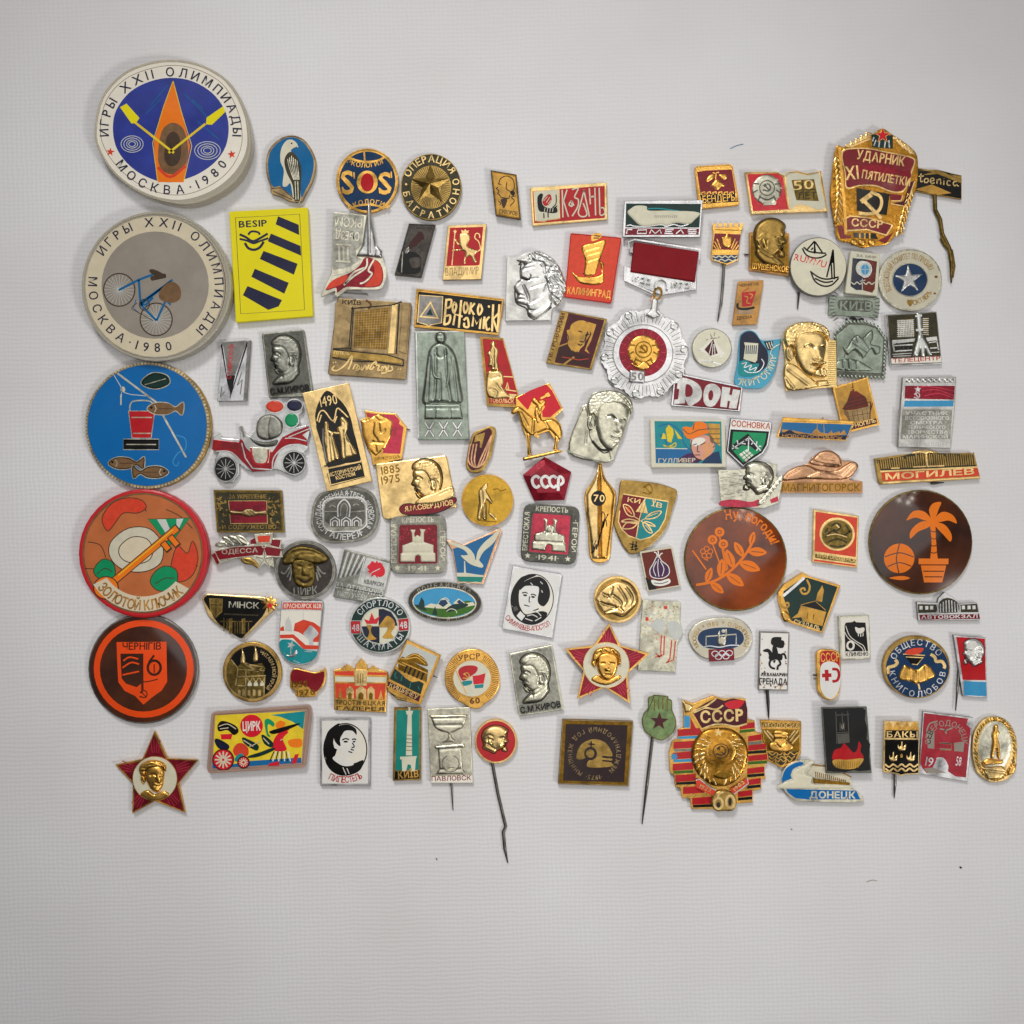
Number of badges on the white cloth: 109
